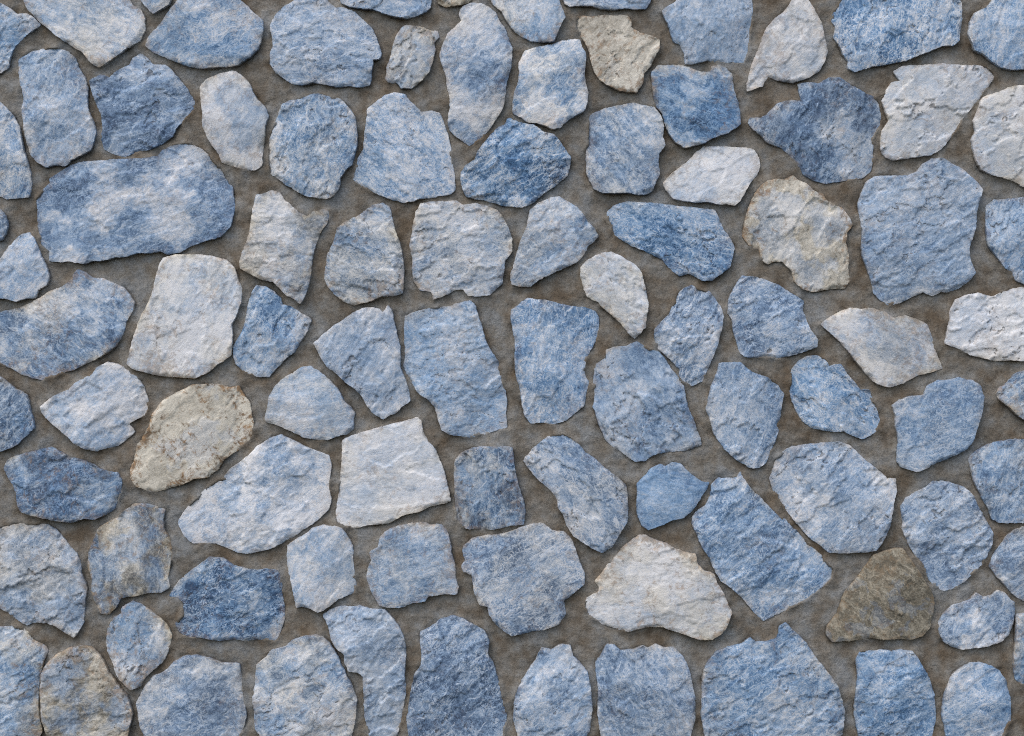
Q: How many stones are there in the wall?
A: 94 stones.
